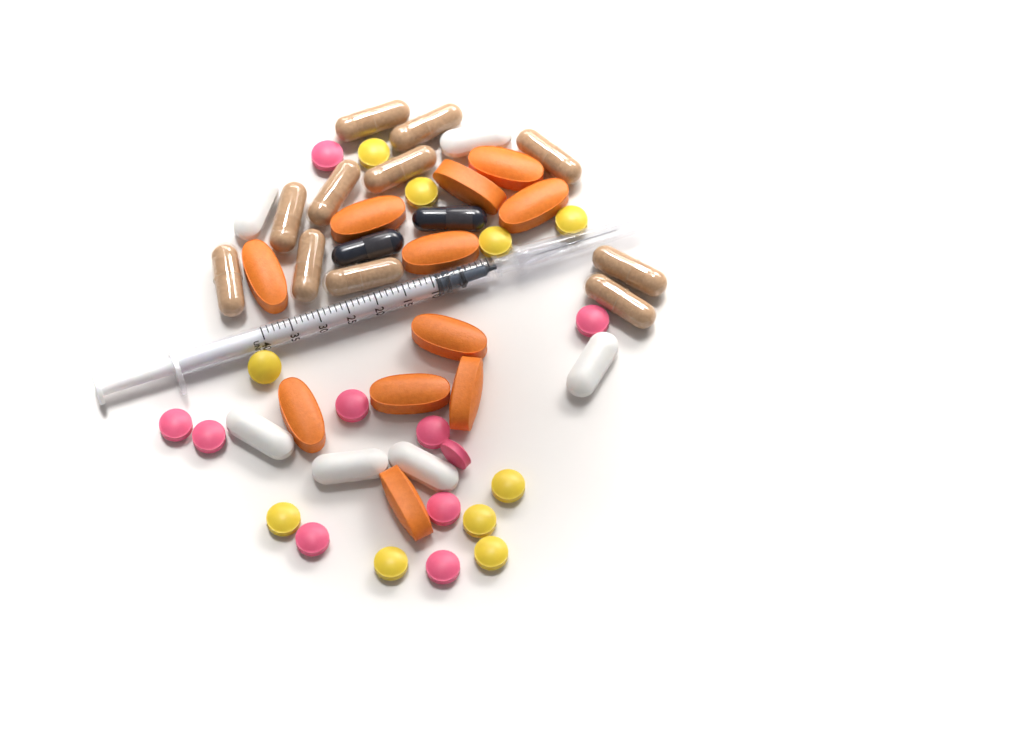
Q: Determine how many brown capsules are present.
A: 11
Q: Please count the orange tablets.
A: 11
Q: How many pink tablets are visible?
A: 10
